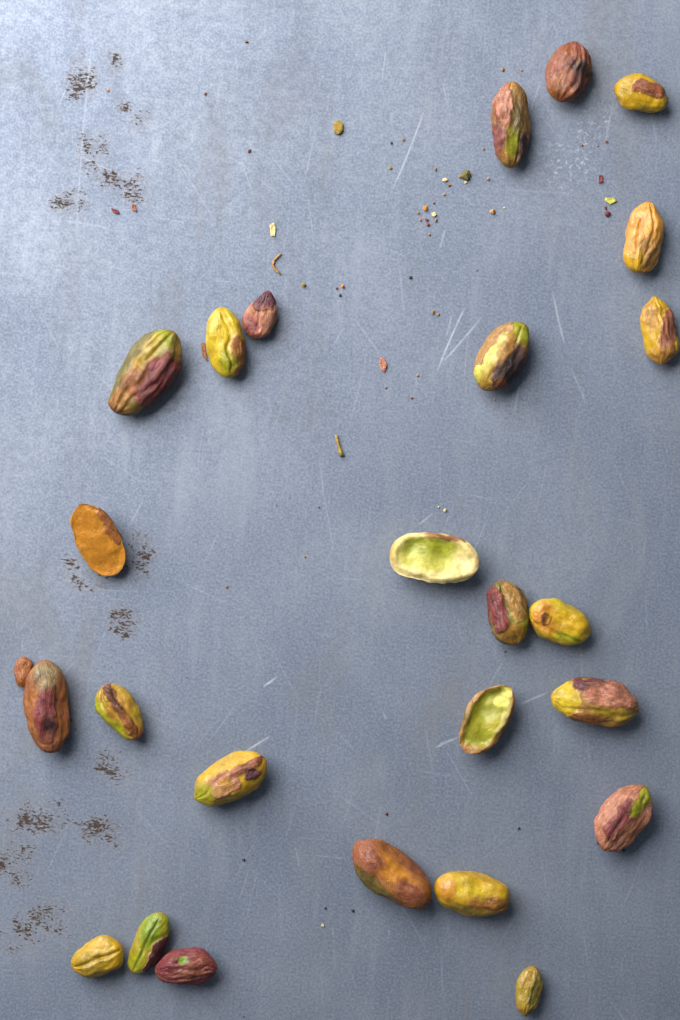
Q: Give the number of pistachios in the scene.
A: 26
